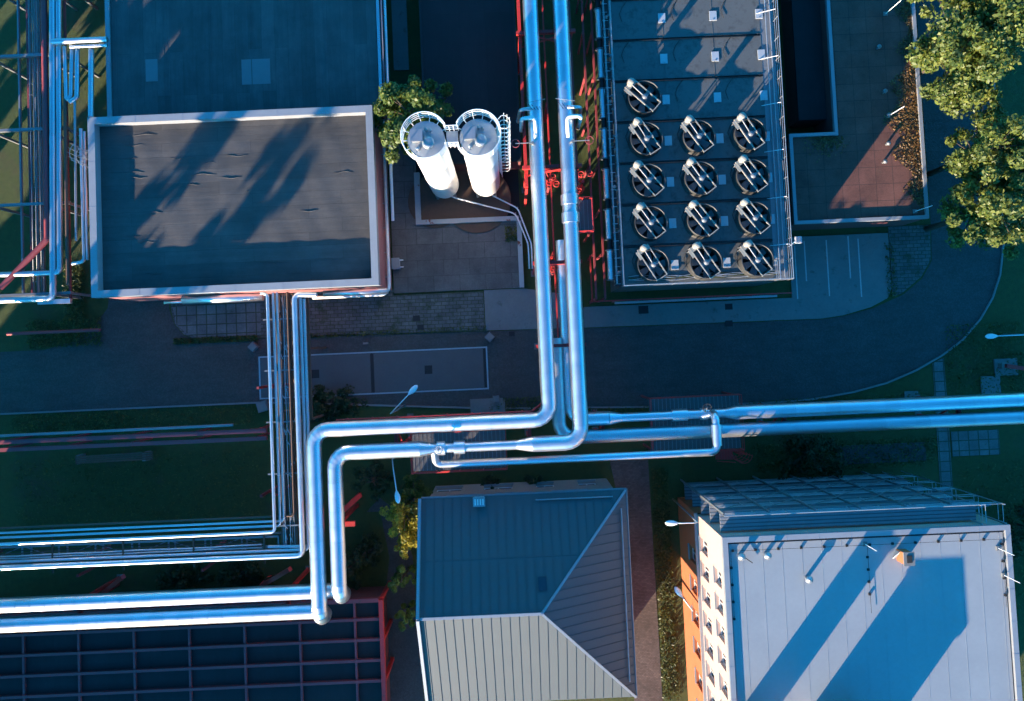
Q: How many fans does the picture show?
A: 13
